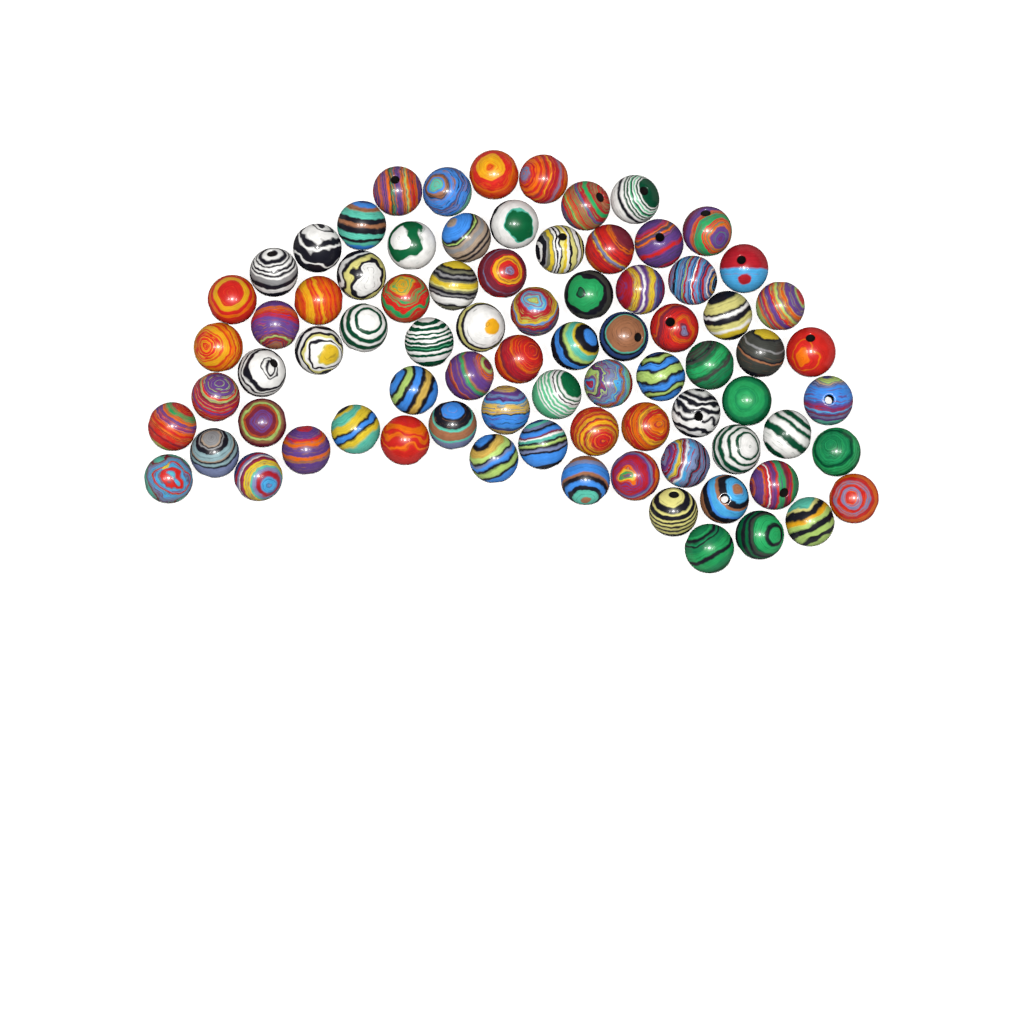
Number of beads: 79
